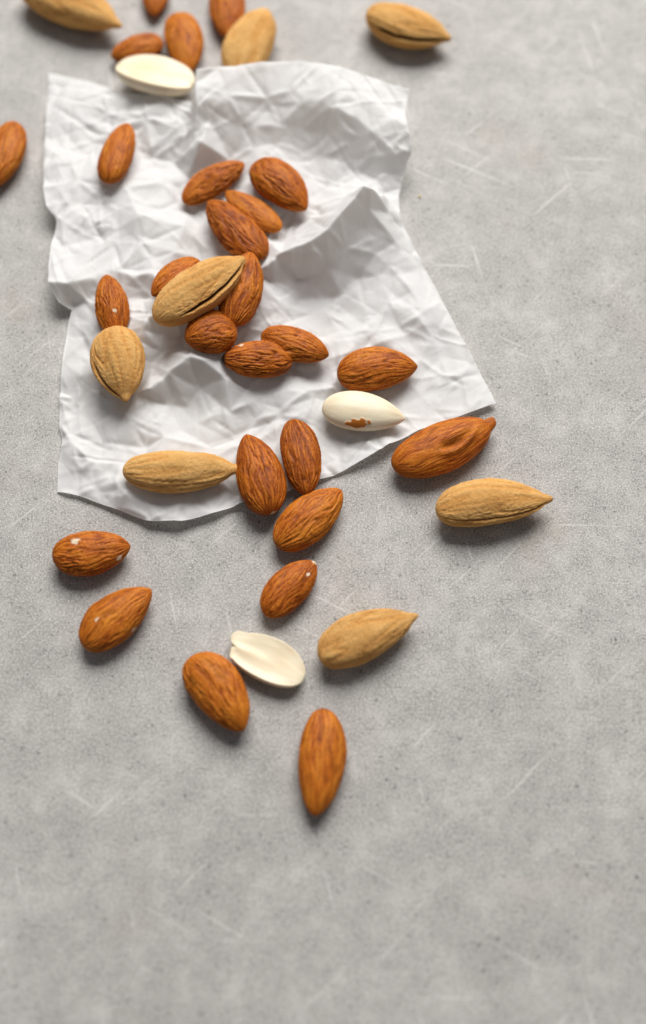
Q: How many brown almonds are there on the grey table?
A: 26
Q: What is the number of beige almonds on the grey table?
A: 8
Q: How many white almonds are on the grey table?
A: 3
